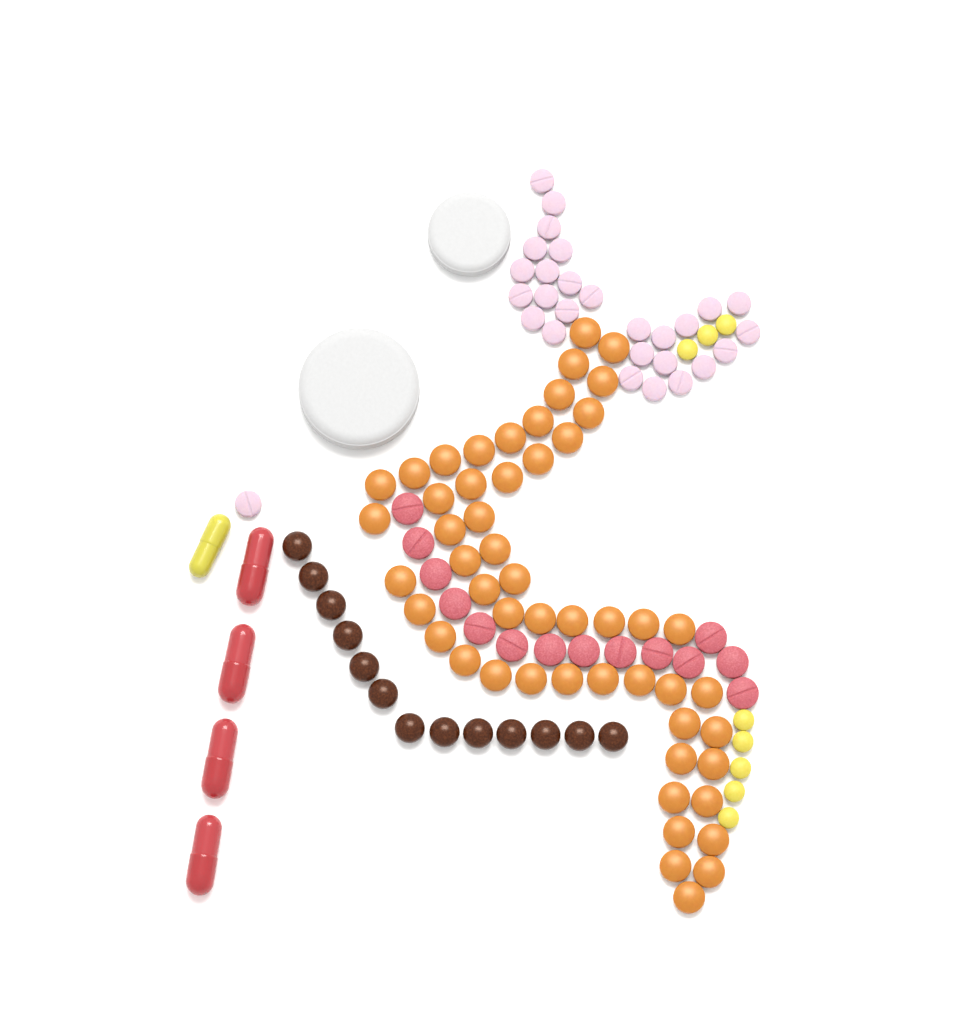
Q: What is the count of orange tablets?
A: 52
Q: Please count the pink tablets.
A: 28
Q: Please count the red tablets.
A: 14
